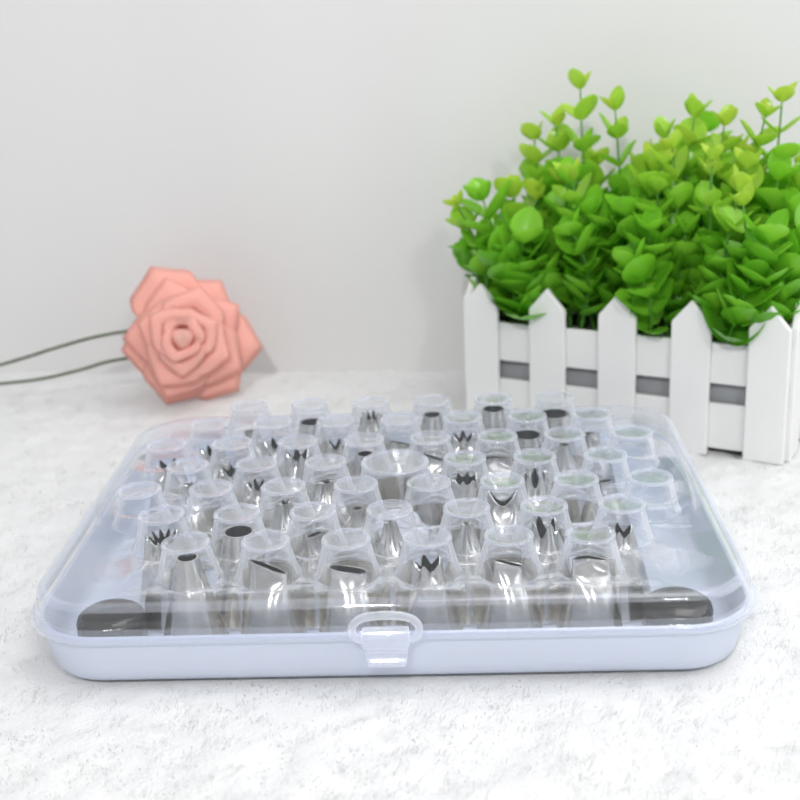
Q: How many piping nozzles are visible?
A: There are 42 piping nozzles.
